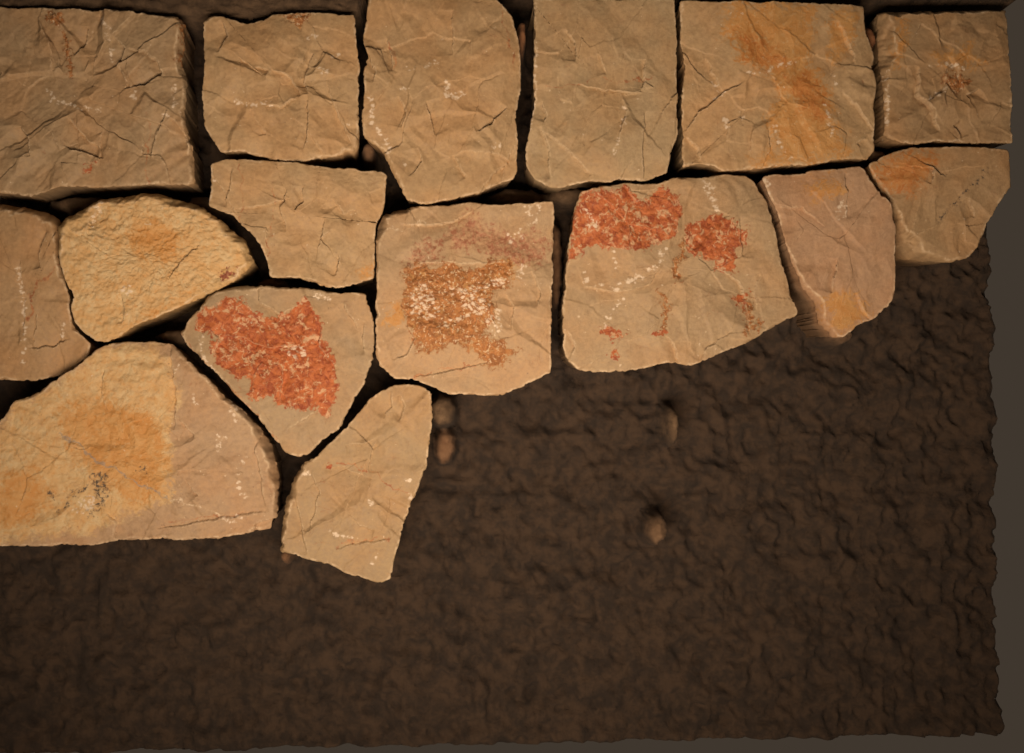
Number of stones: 16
